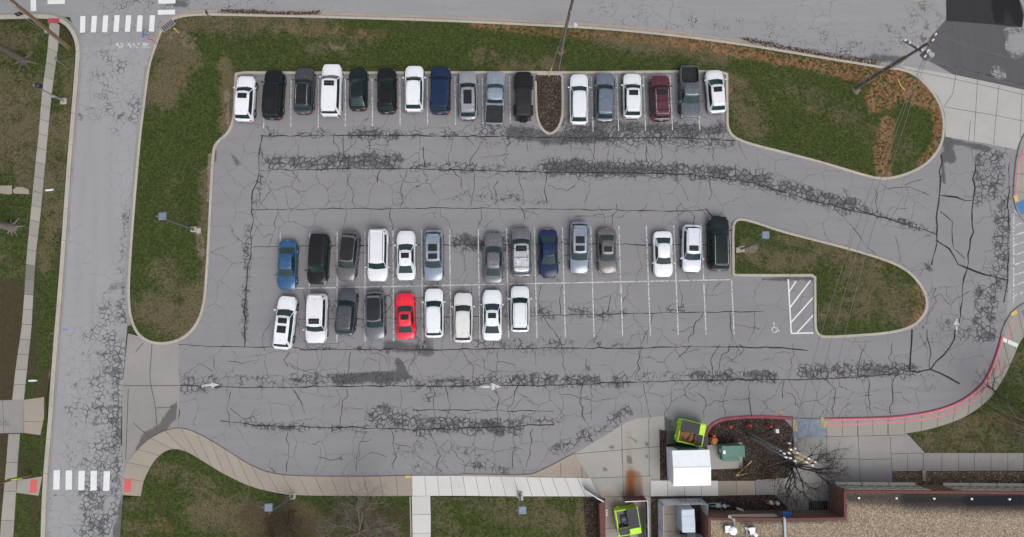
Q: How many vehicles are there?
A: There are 40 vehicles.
